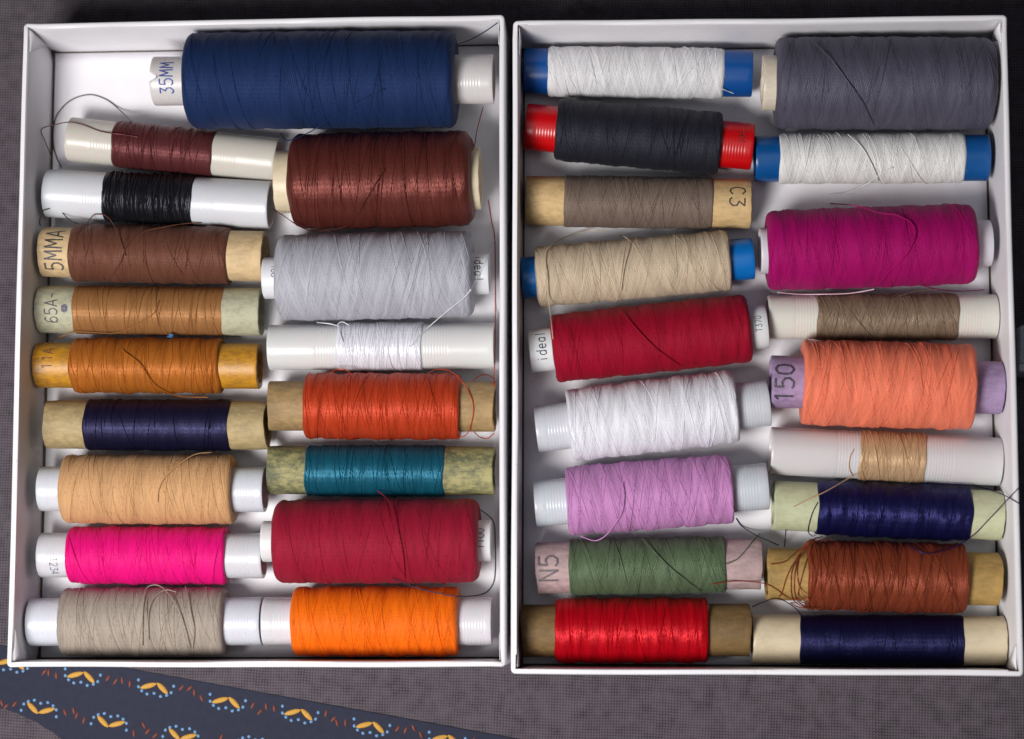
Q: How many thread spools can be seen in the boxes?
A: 35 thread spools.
